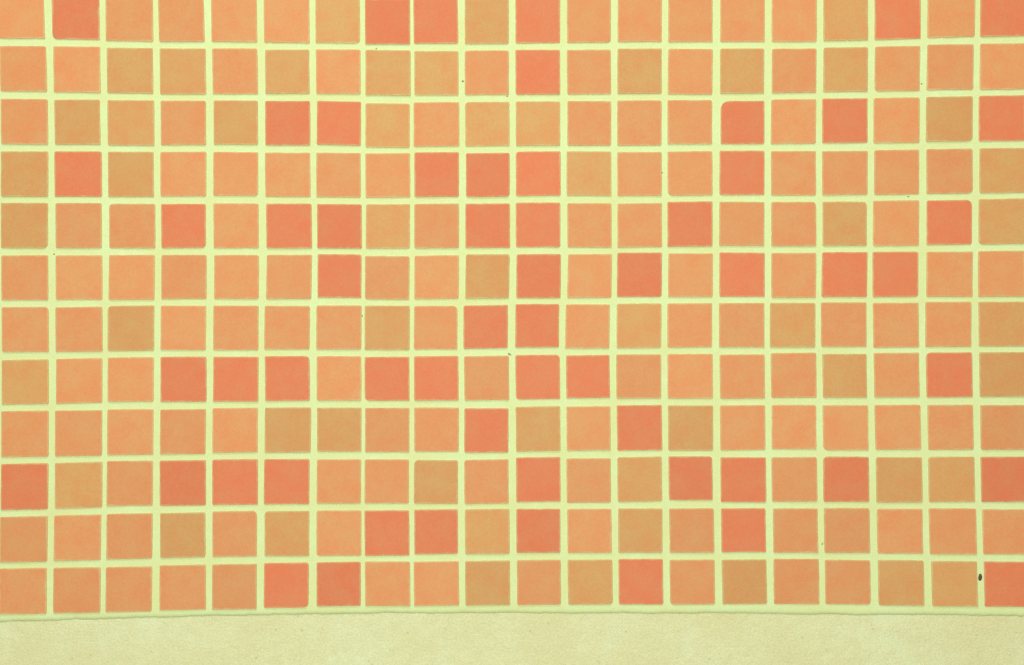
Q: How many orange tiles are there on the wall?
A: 128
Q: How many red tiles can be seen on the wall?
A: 59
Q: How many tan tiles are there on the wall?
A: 53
